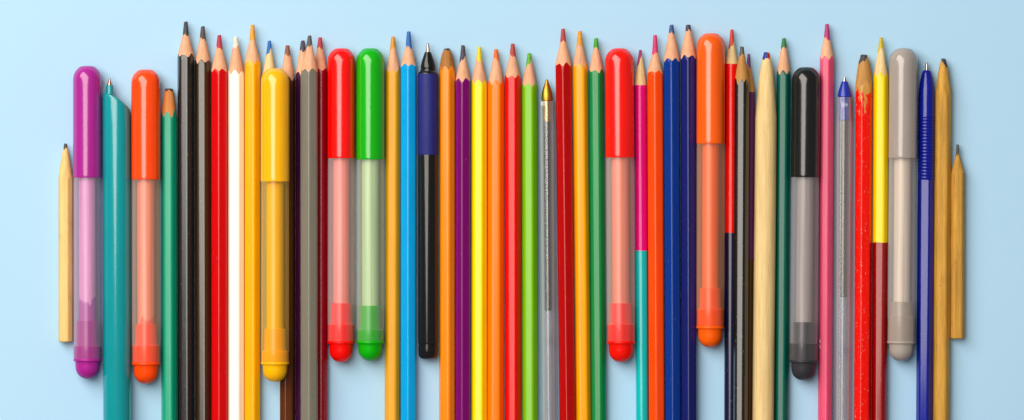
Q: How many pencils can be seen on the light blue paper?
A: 37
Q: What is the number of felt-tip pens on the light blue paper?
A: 9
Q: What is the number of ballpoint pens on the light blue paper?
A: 5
